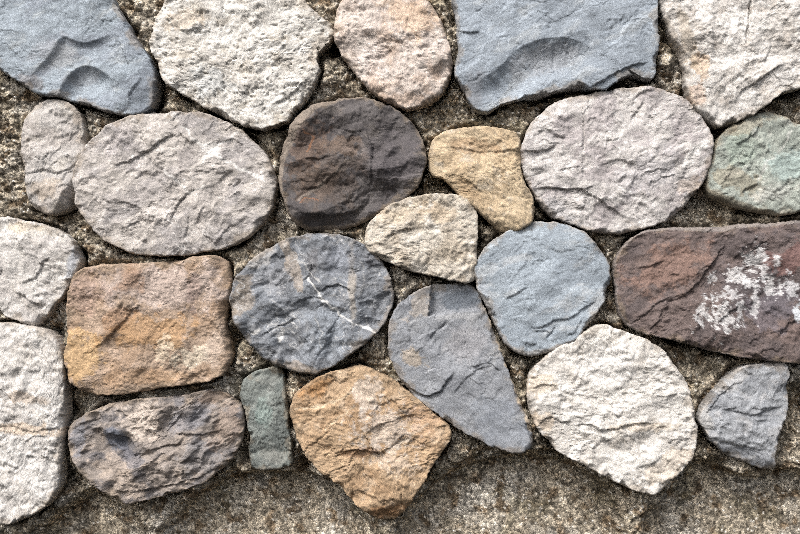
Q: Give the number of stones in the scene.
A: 24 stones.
